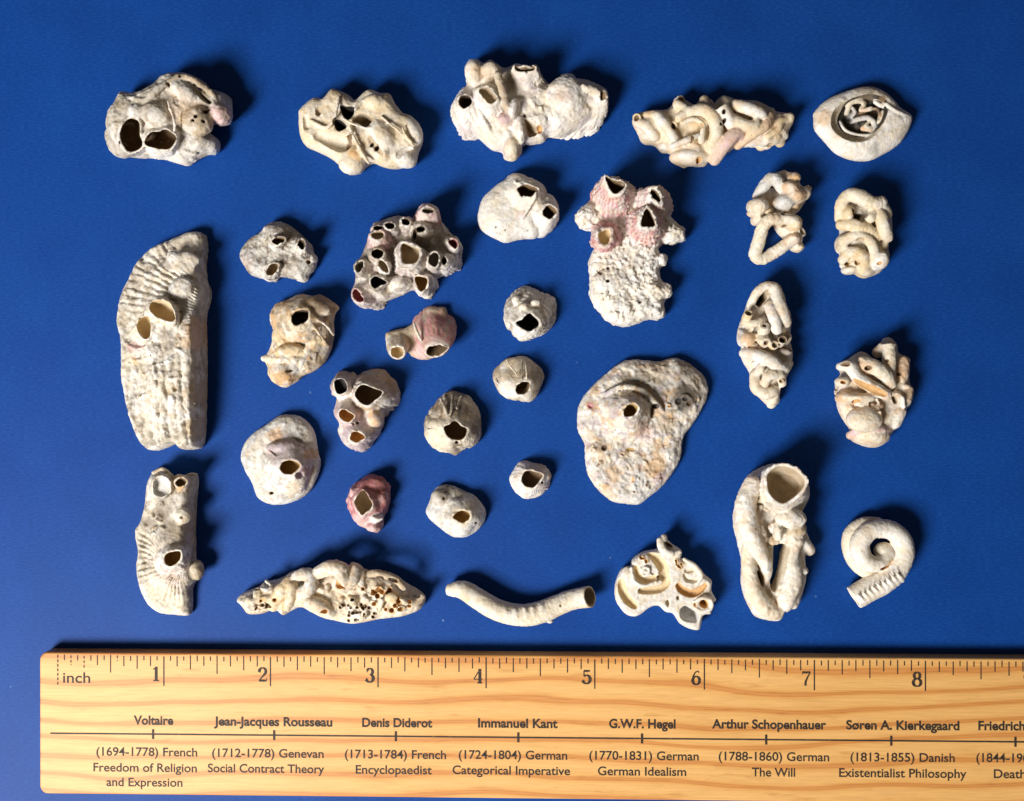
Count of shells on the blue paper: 31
